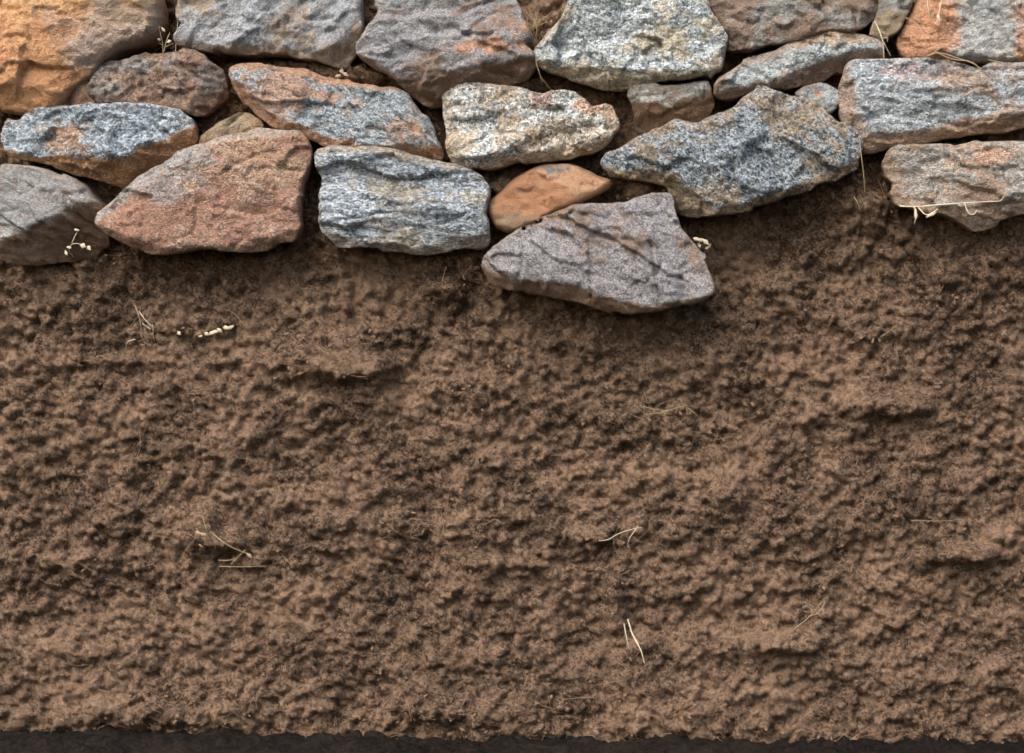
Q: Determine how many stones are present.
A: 24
